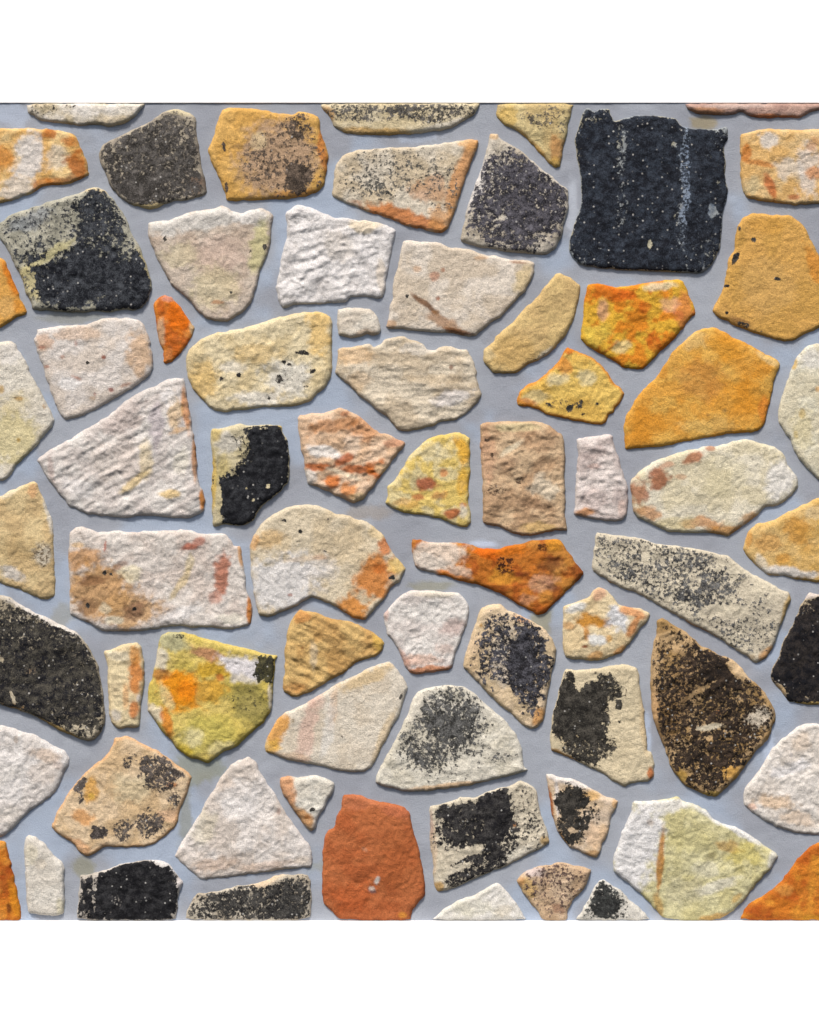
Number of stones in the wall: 70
